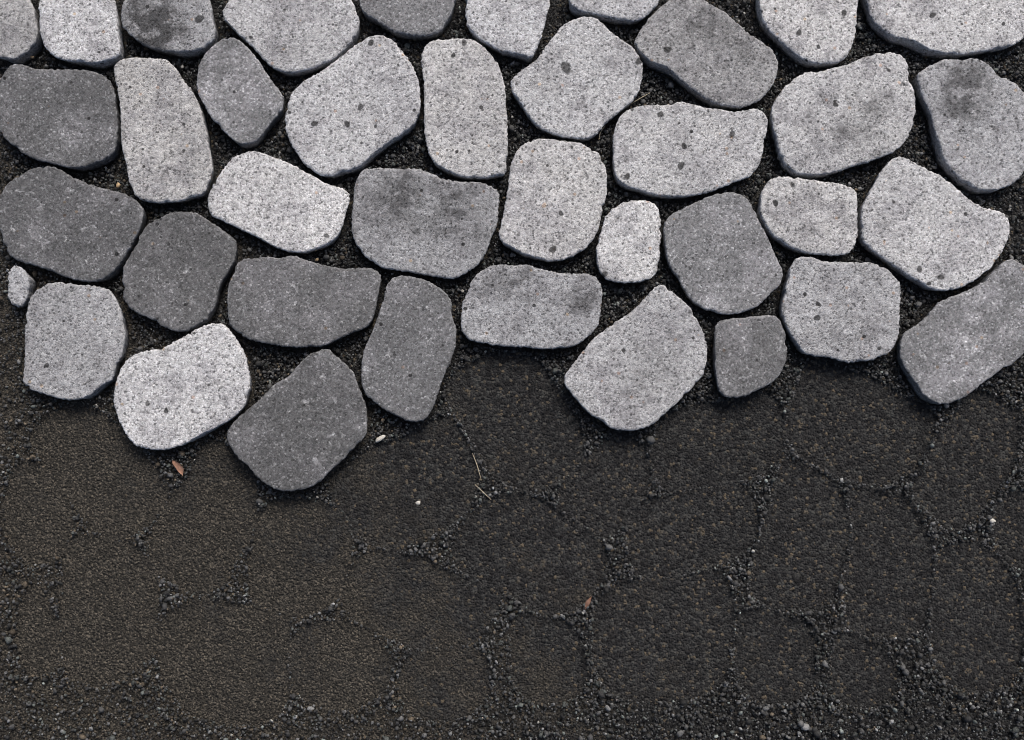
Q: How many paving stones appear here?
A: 39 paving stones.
